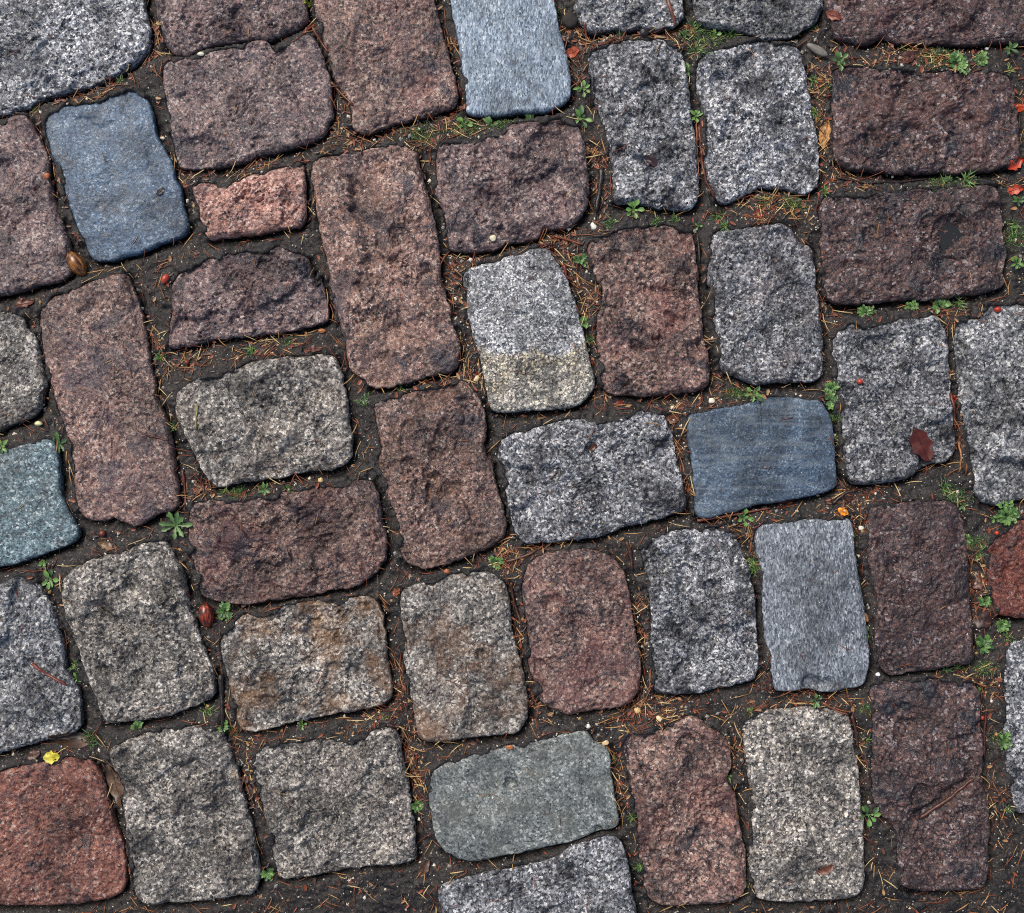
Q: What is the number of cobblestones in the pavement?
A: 49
